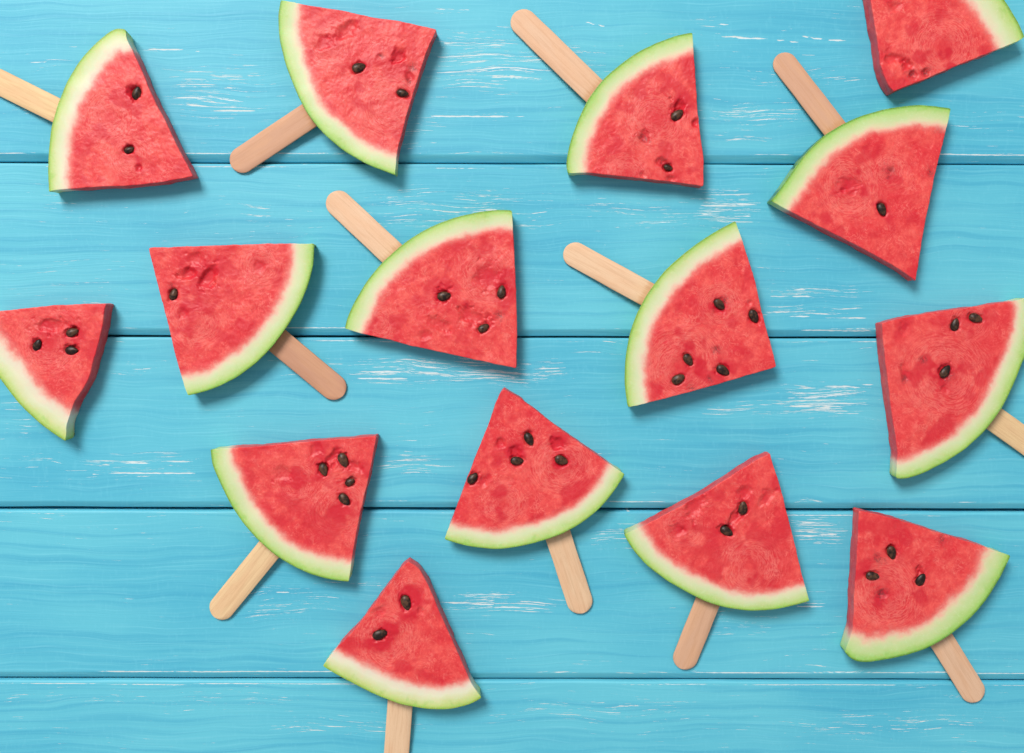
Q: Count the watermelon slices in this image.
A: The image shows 15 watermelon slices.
